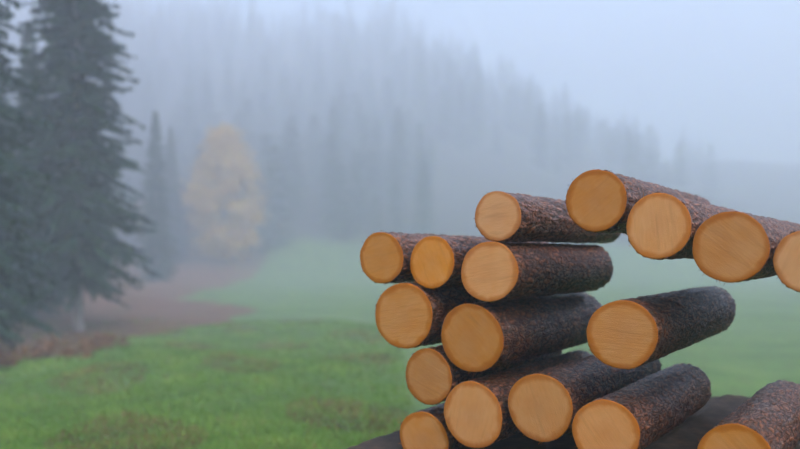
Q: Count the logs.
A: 17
